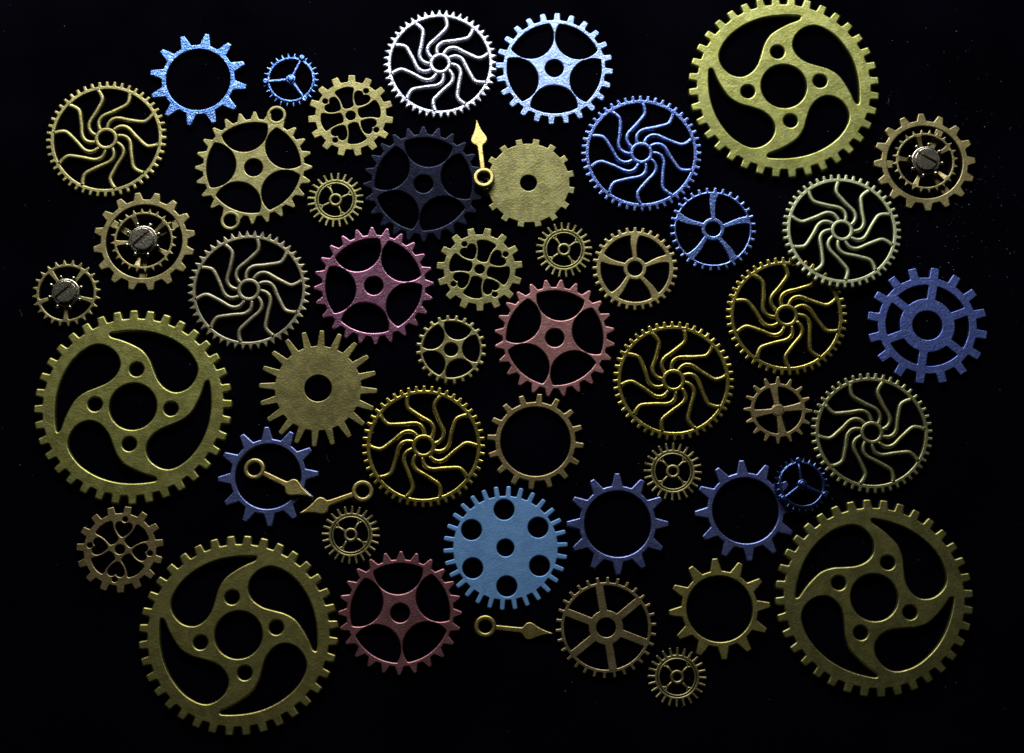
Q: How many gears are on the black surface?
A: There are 47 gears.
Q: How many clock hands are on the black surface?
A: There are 4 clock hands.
